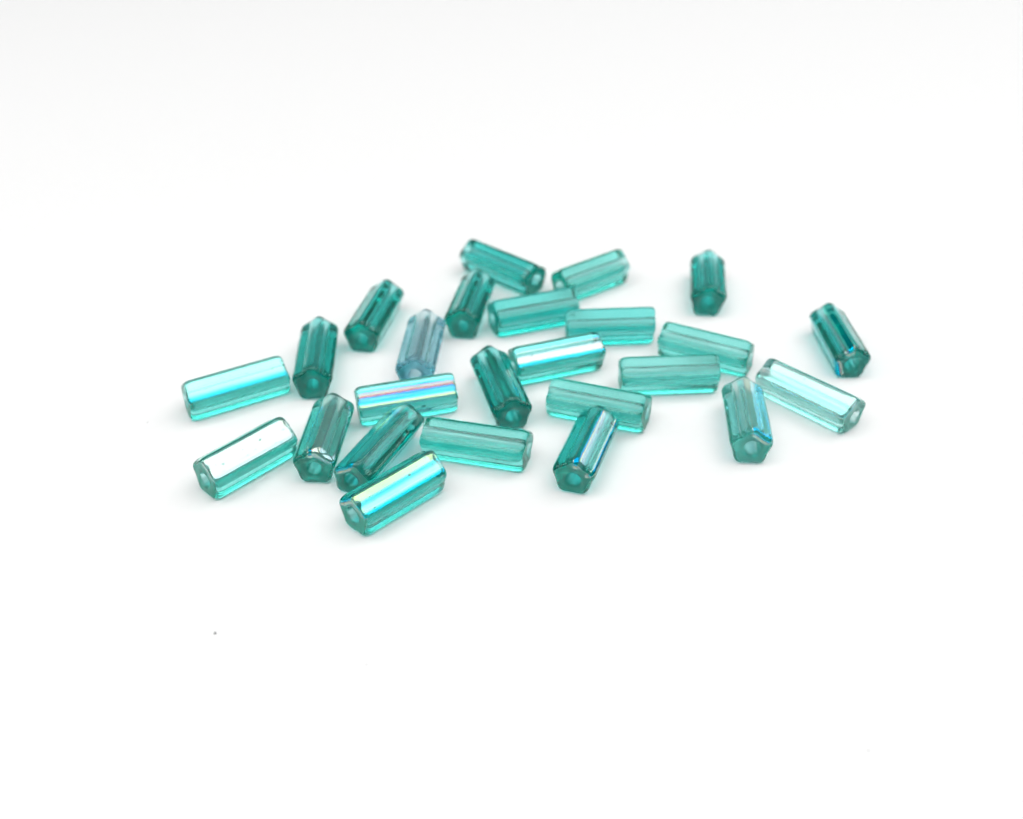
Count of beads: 25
